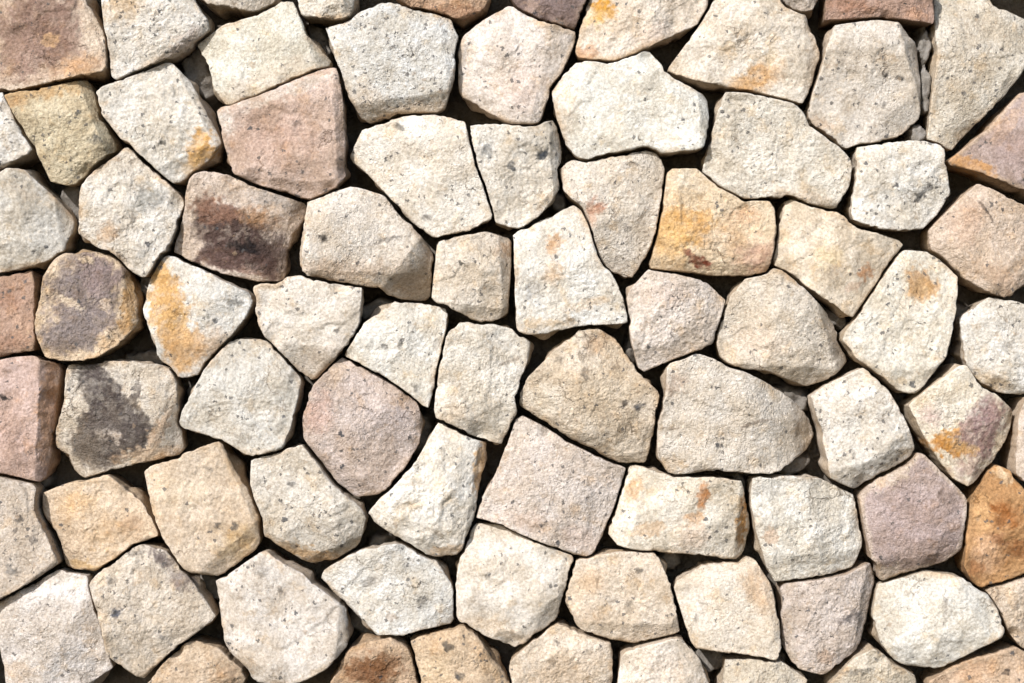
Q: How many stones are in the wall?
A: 82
